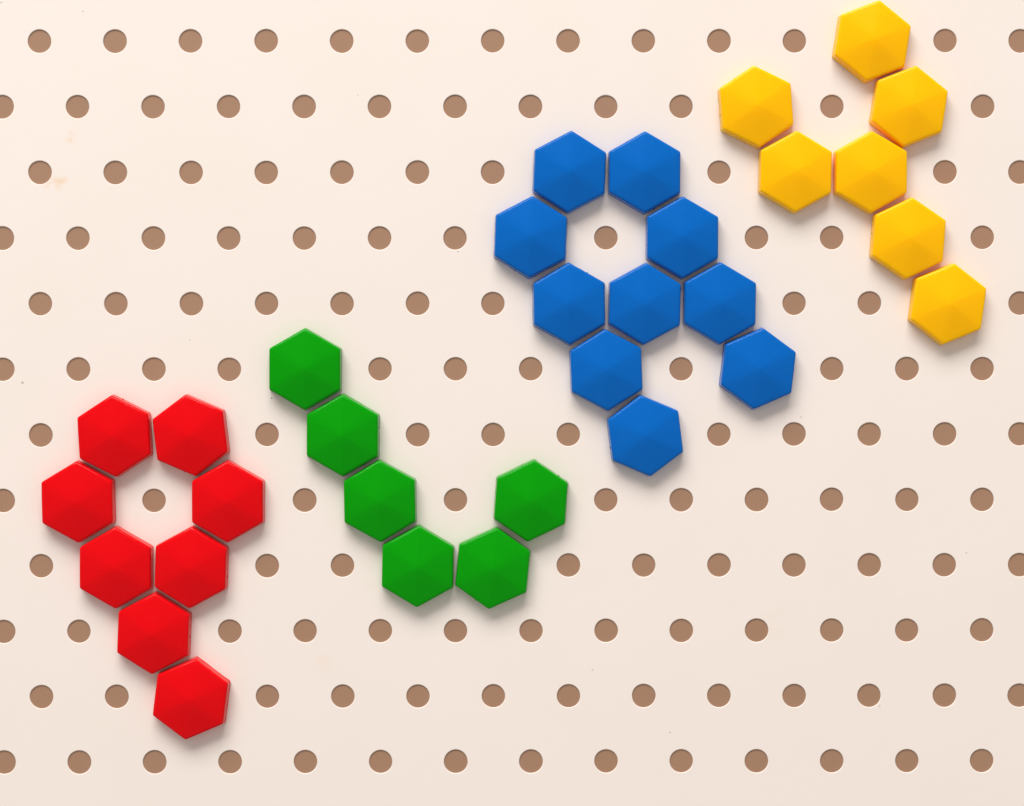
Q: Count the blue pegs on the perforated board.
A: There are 10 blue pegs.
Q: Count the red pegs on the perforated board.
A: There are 8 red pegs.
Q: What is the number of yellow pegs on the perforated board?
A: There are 7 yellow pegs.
